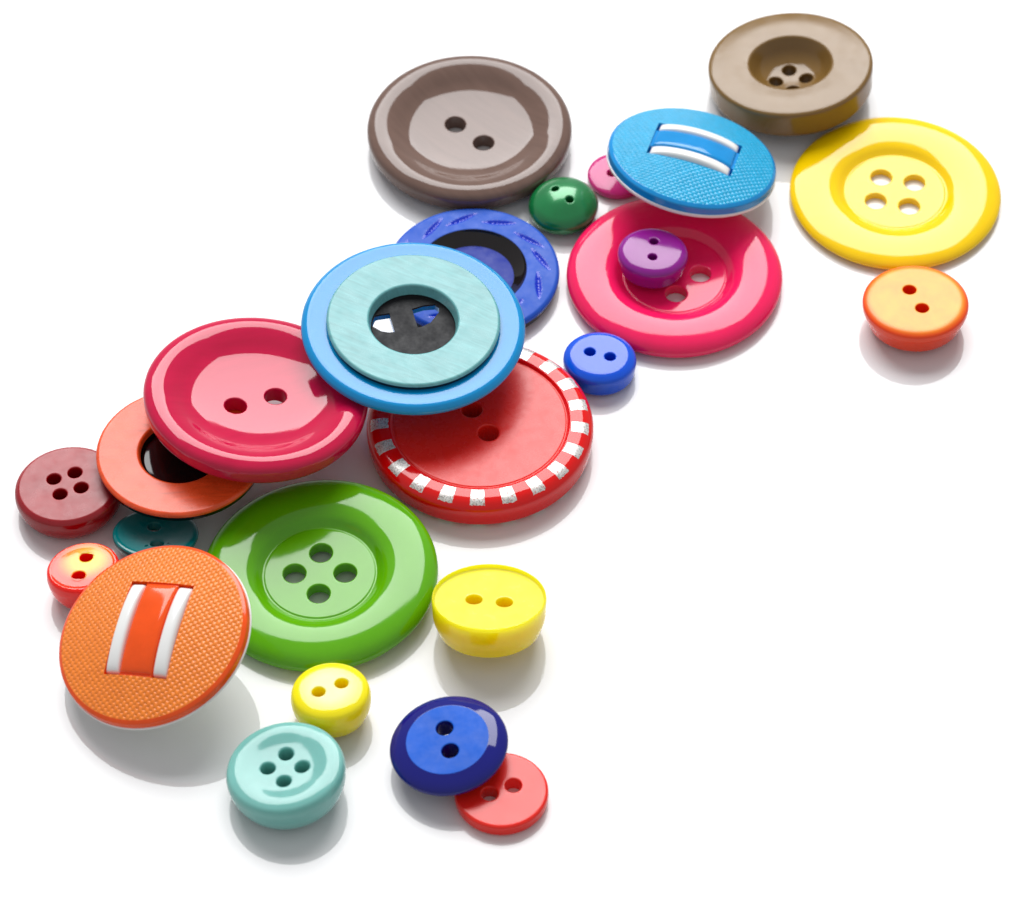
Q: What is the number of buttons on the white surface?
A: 25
